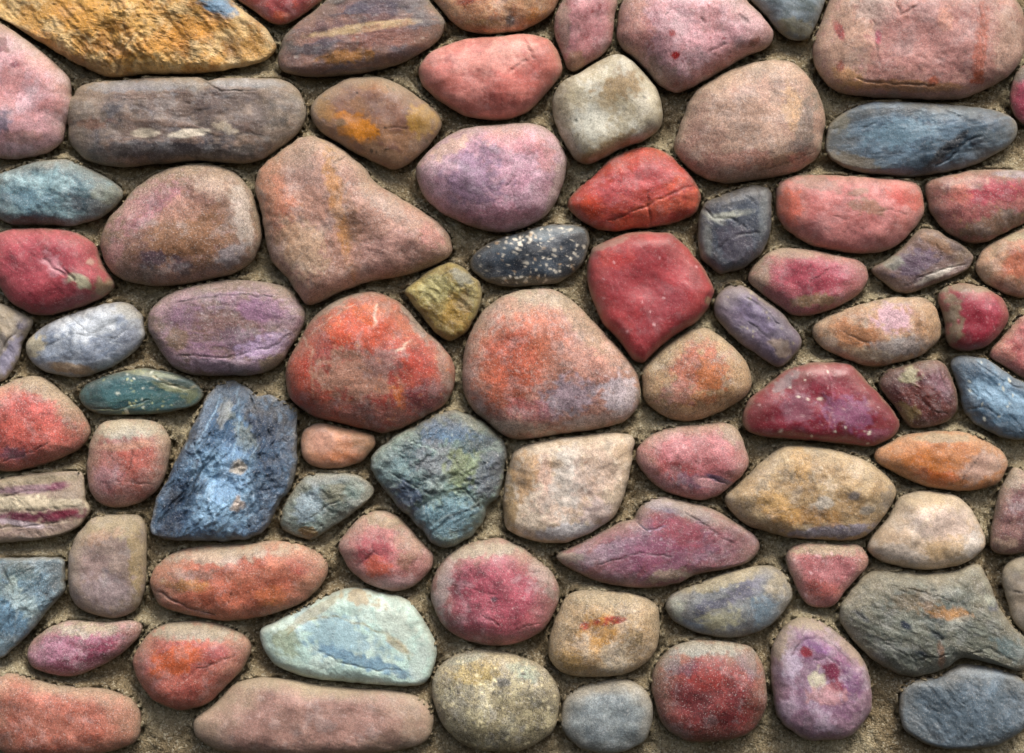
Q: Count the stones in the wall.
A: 79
